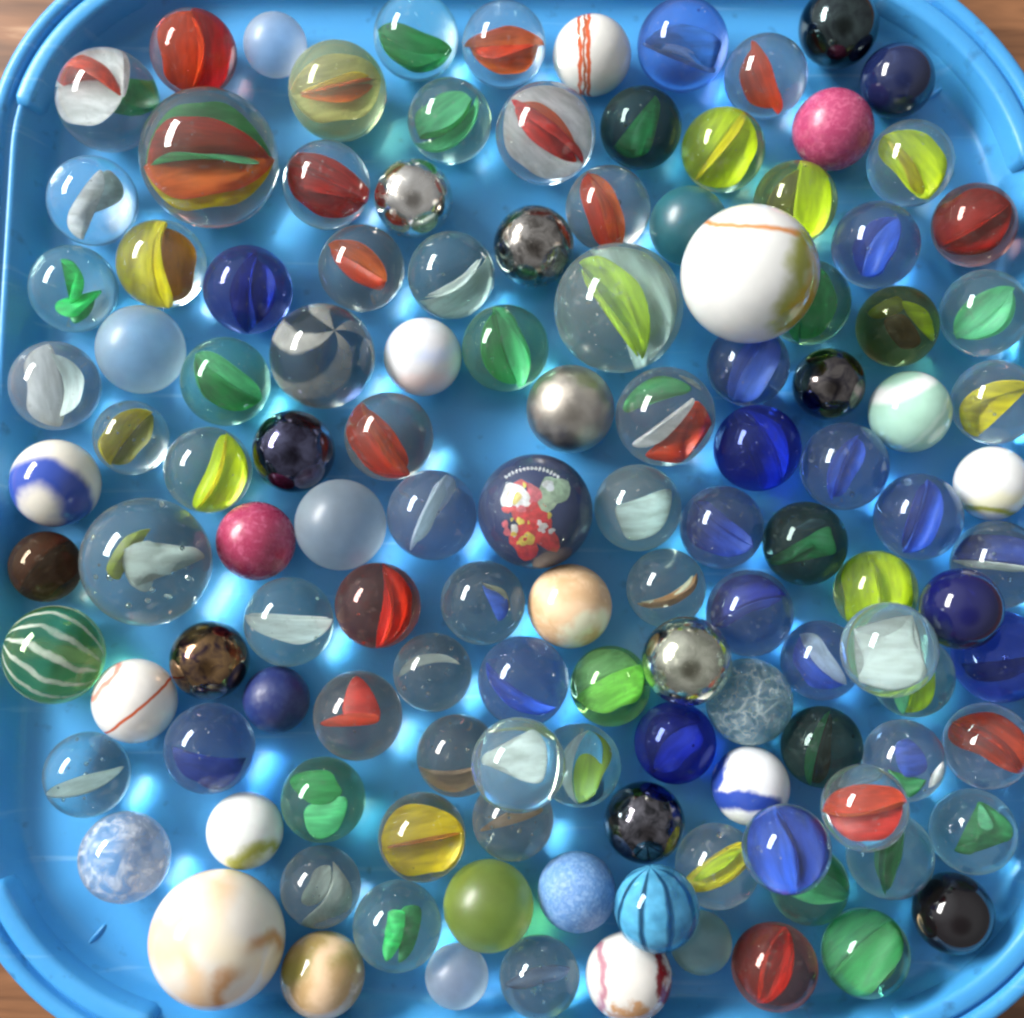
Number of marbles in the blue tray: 126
